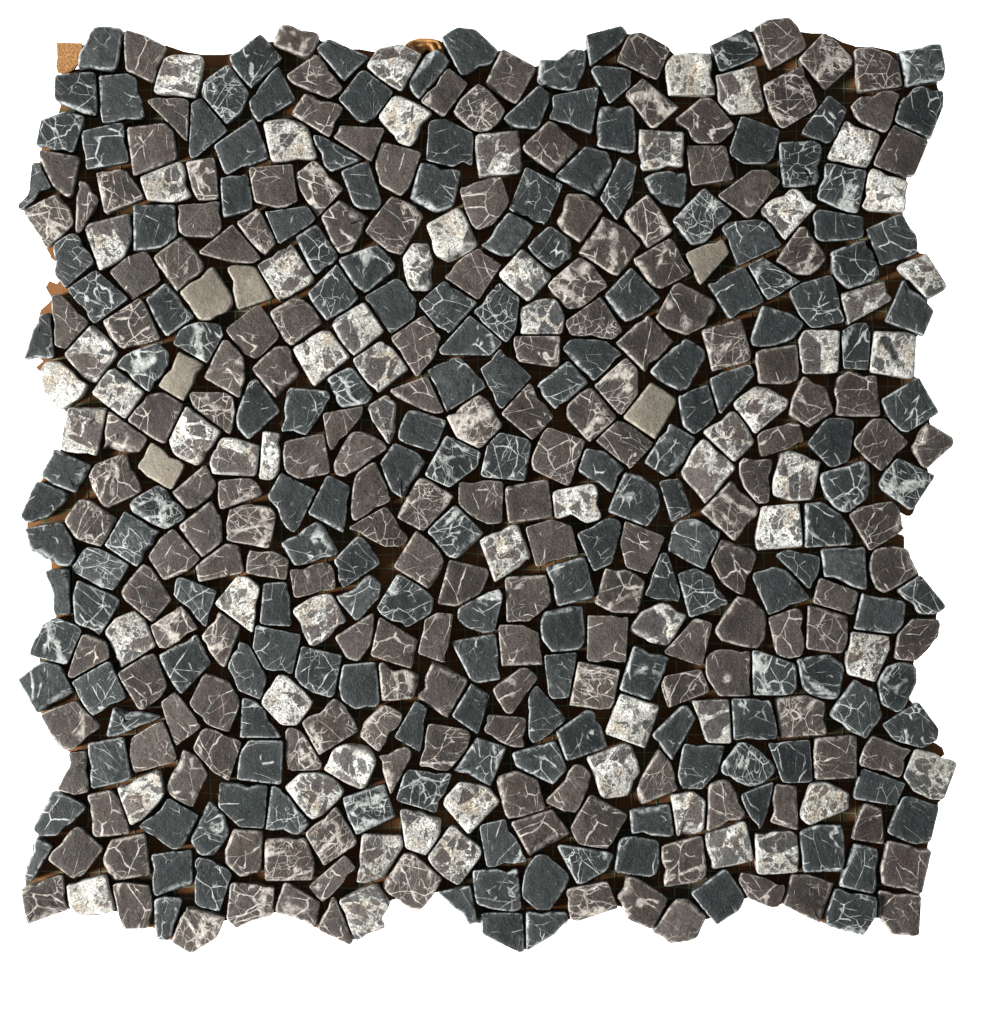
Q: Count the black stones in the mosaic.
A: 176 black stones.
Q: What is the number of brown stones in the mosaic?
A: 170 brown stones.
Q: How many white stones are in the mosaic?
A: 63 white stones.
